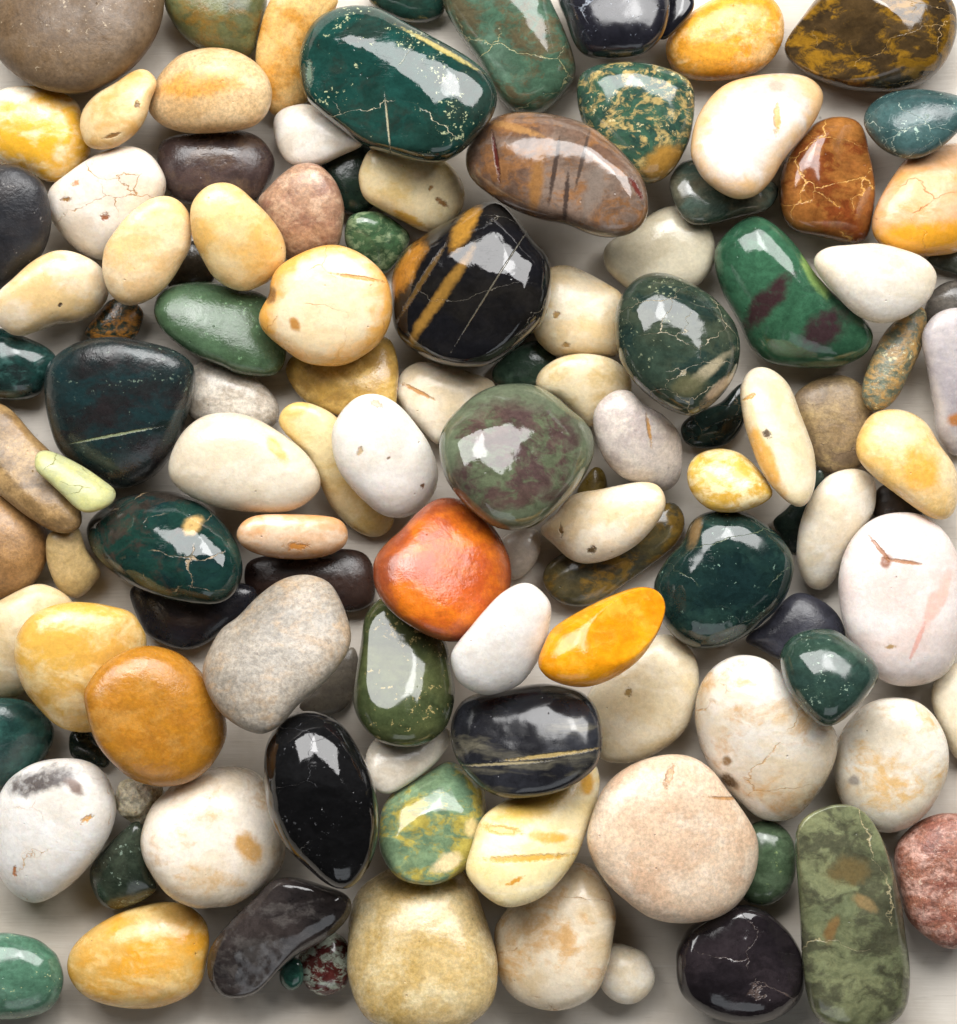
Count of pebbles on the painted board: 118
